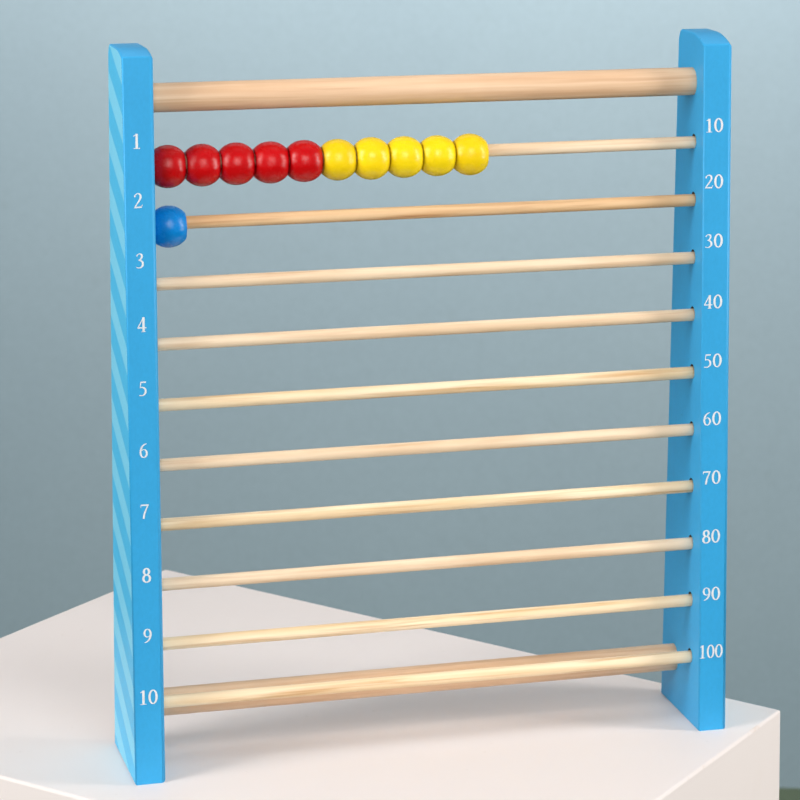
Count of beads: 11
